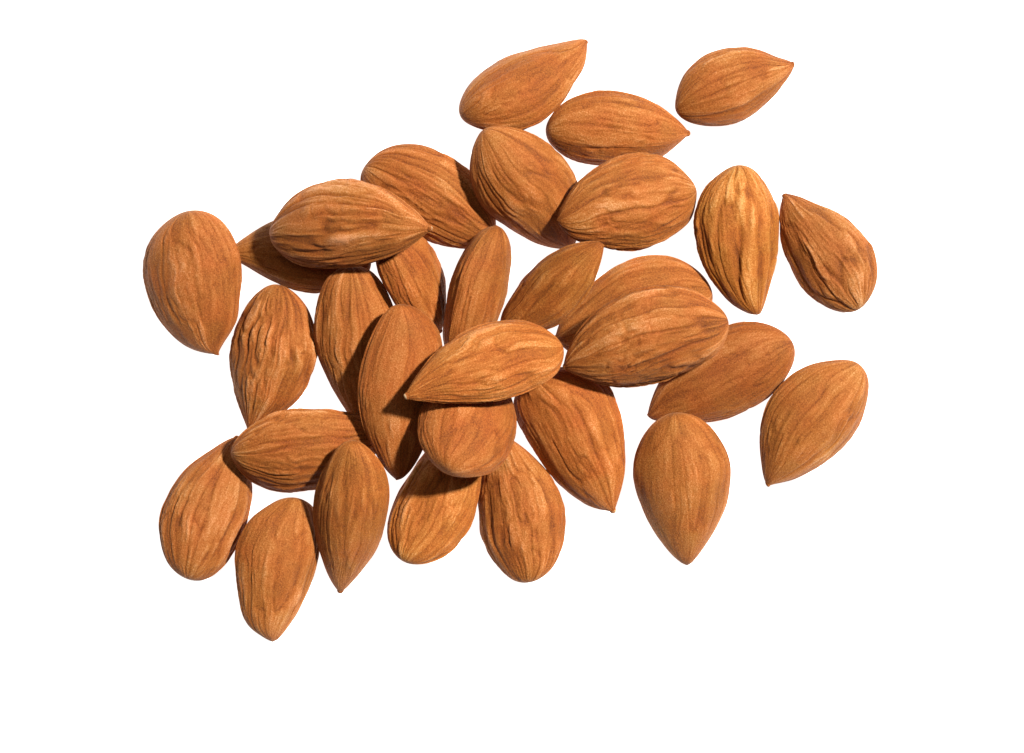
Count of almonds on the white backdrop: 31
